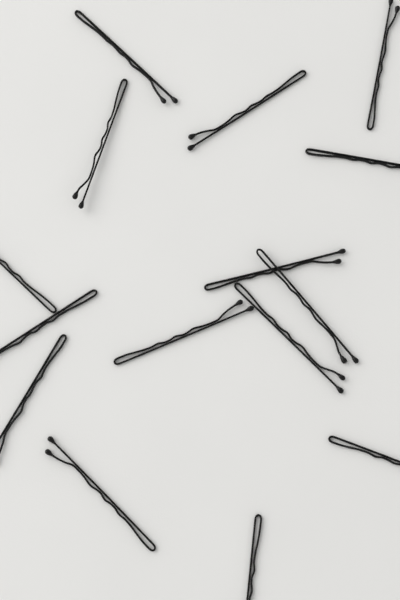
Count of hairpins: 15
